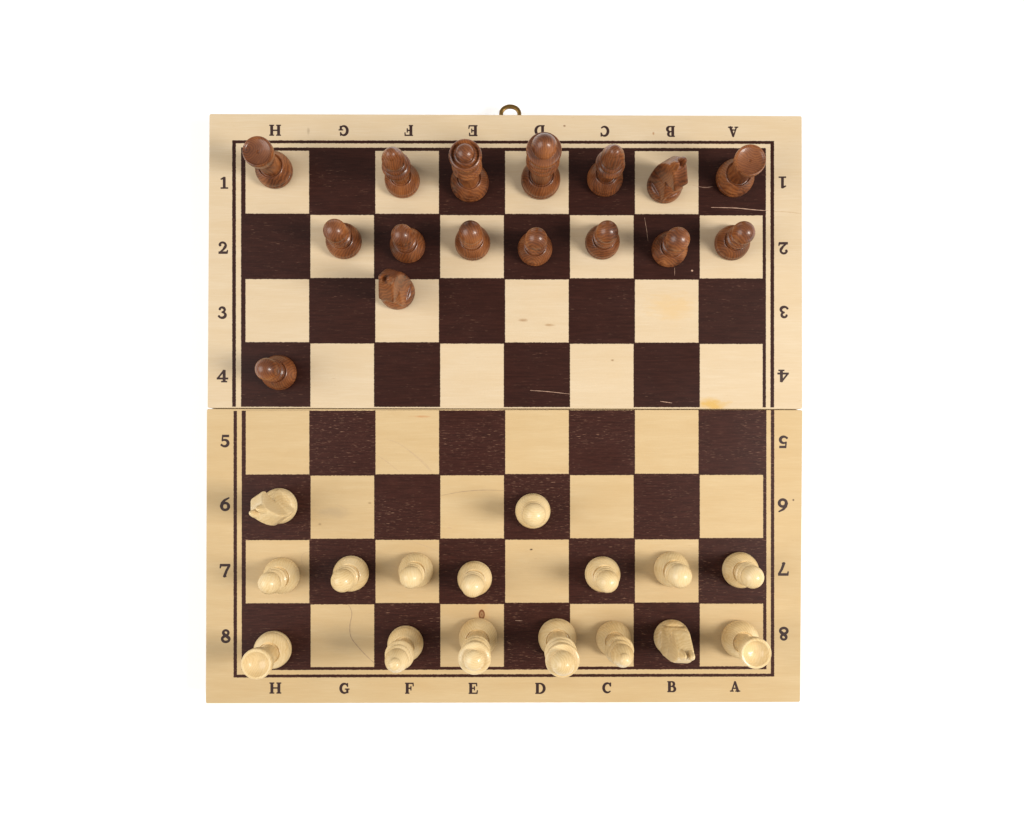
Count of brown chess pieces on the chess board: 16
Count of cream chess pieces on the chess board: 16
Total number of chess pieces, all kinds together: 32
